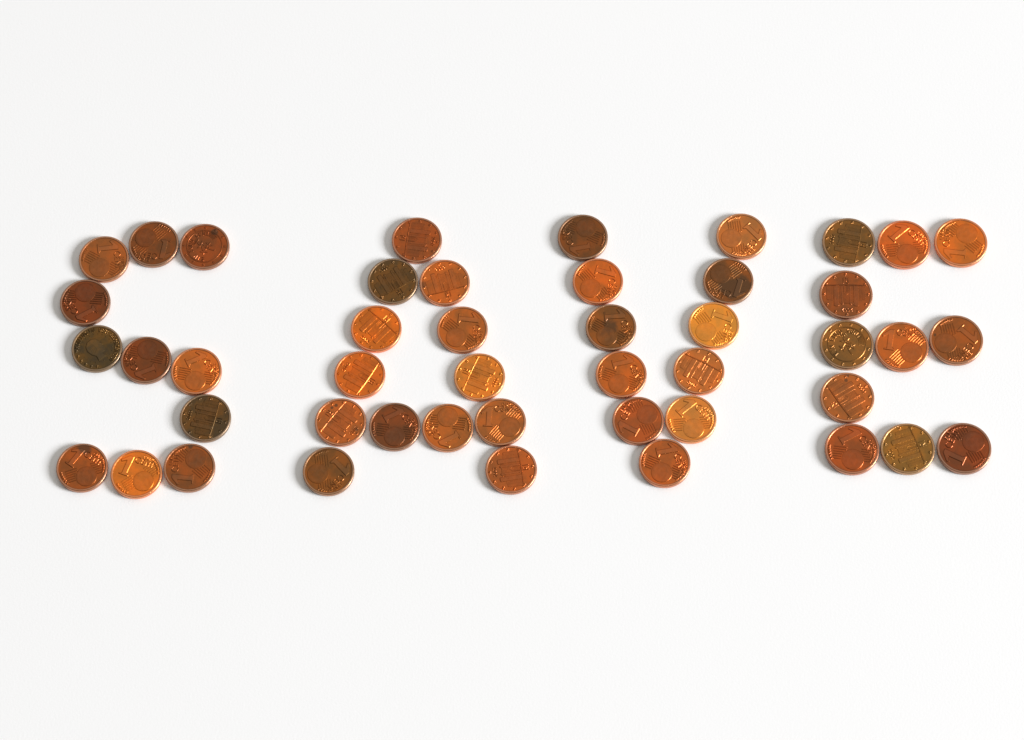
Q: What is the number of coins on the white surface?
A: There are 46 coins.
